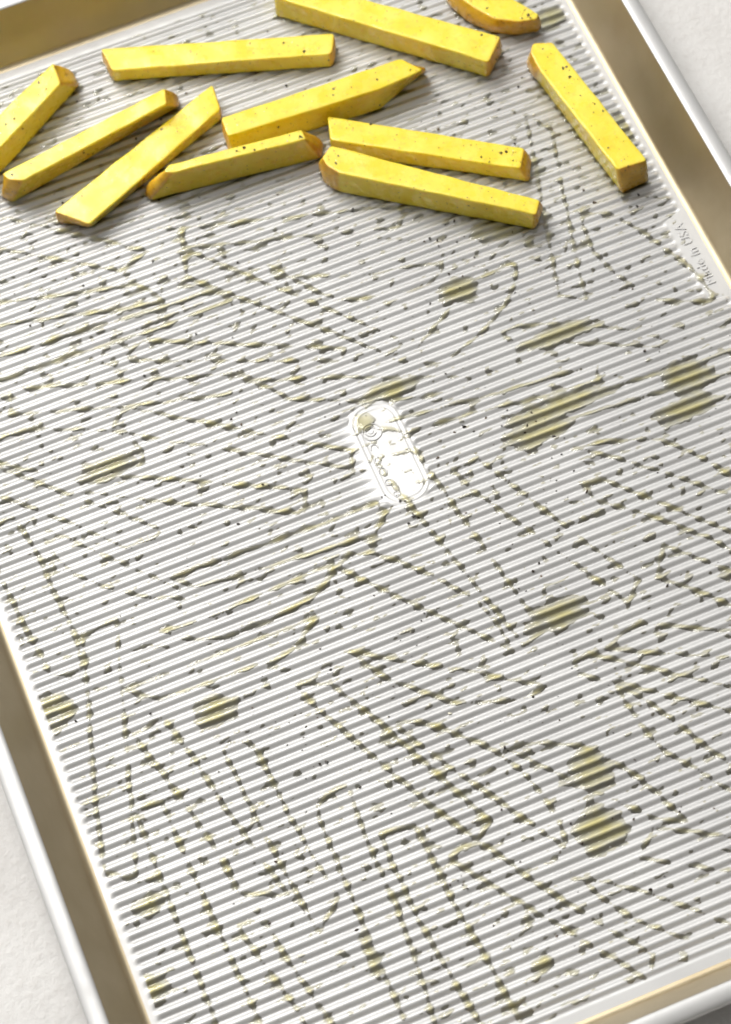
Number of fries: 11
